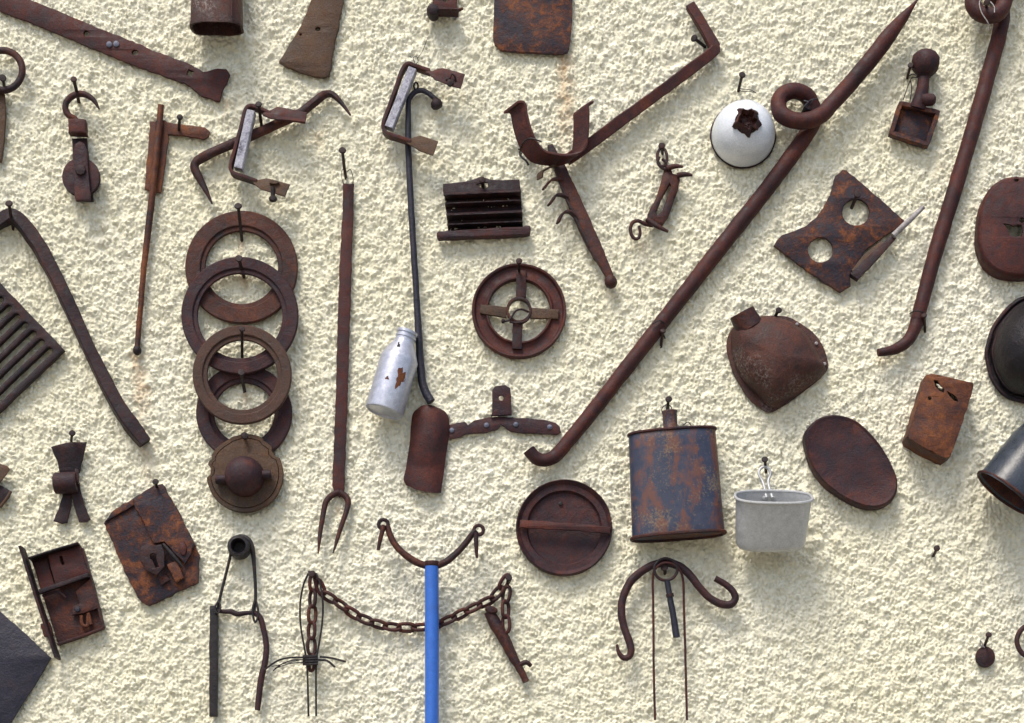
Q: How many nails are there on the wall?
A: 32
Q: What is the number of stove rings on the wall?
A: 4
